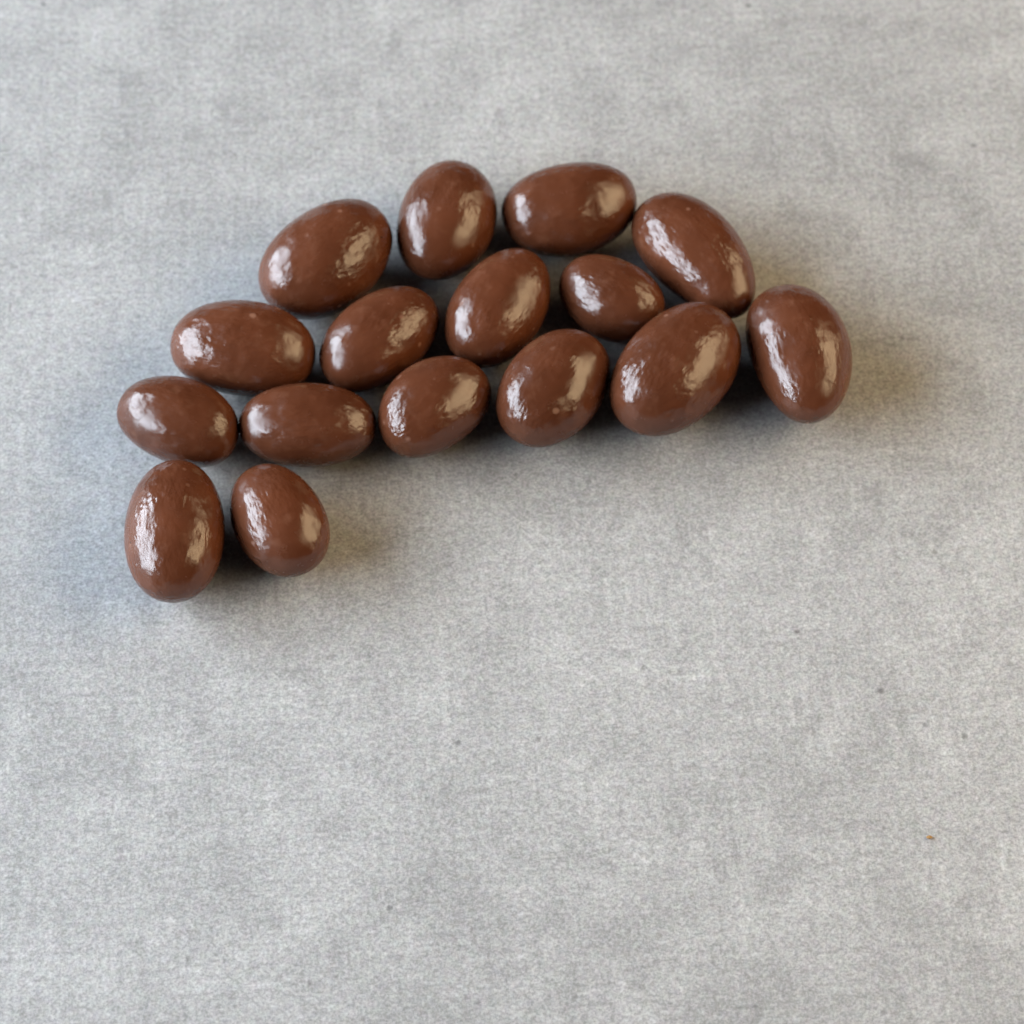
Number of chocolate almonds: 16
